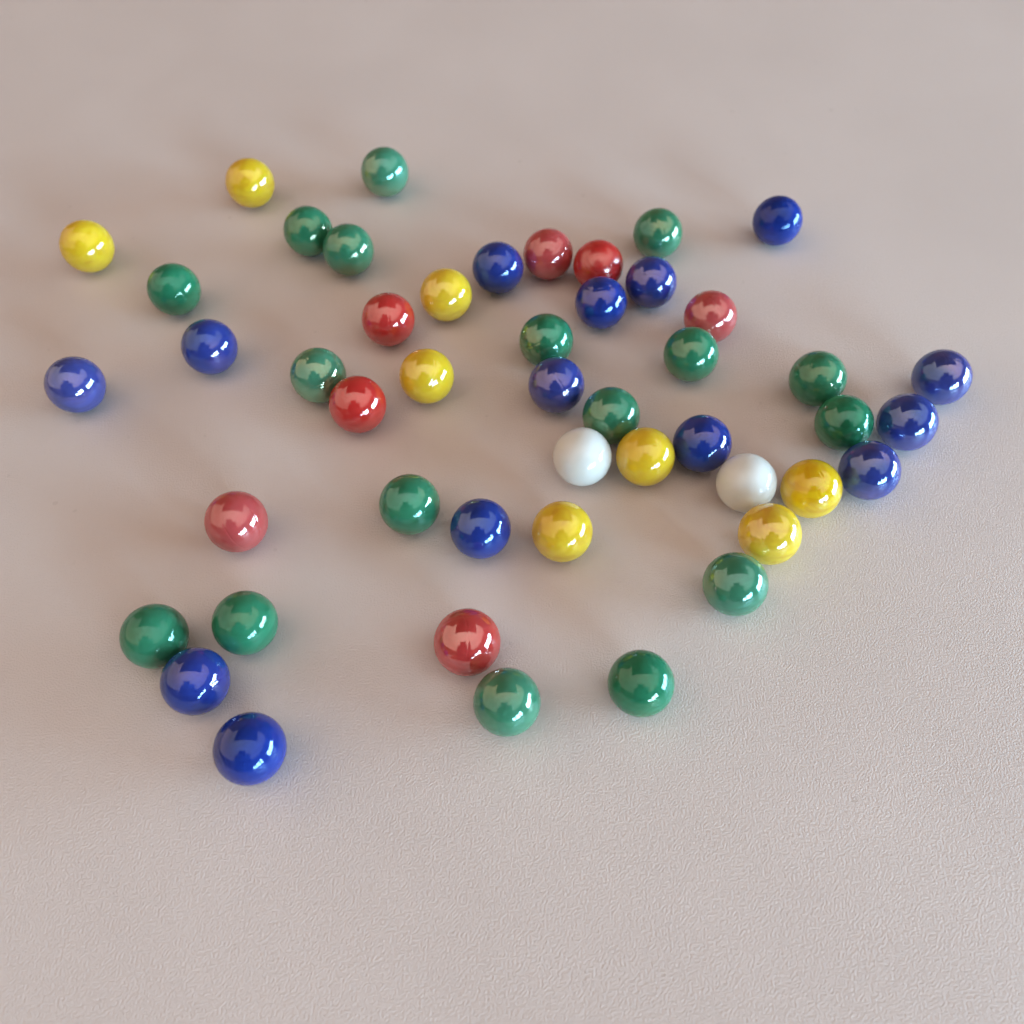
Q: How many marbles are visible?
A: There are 48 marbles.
